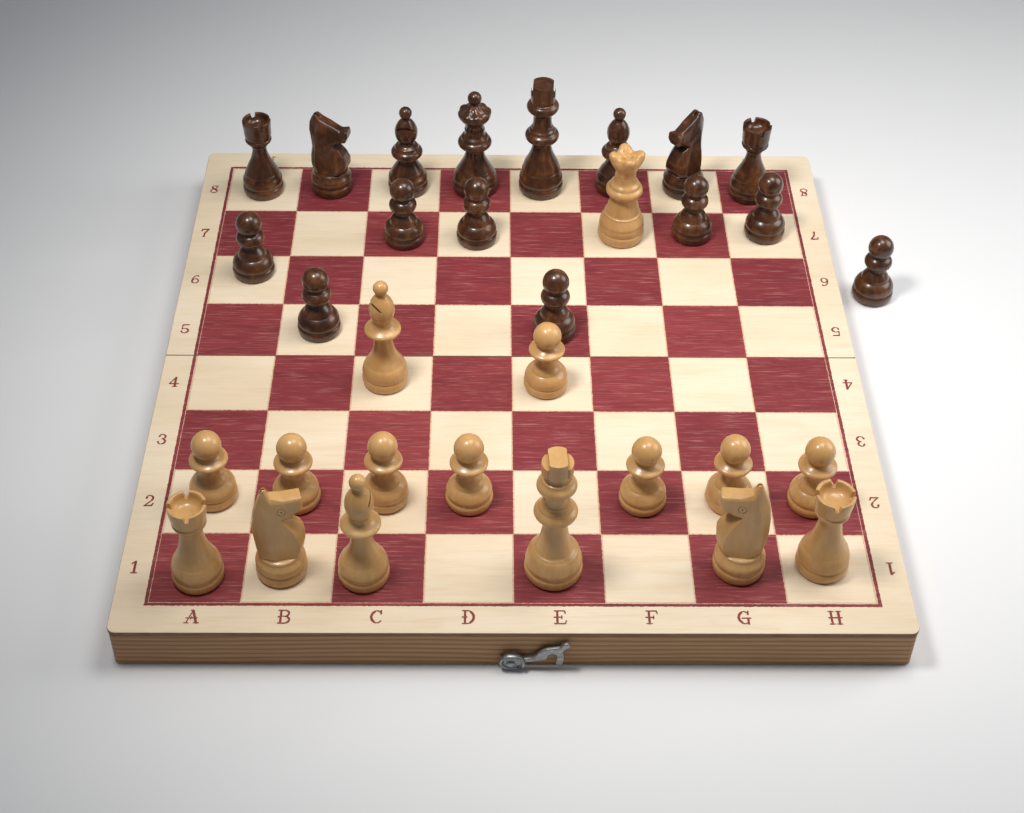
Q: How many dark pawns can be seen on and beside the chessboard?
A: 8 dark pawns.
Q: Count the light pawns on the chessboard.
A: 8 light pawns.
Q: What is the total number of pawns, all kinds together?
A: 16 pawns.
